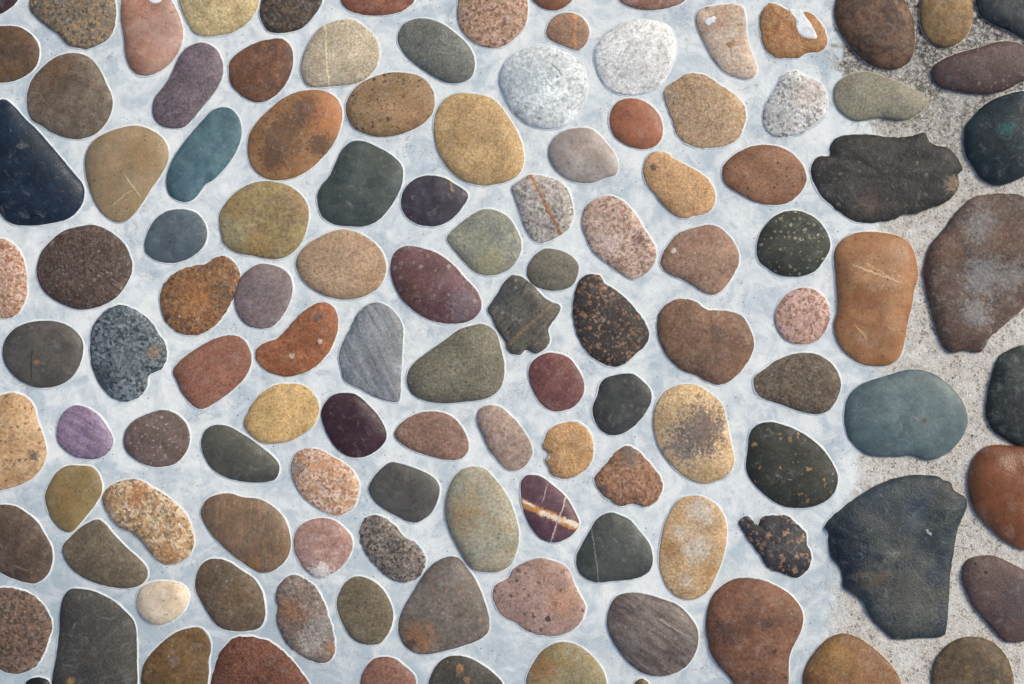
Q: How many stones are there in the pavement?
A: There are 120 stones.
